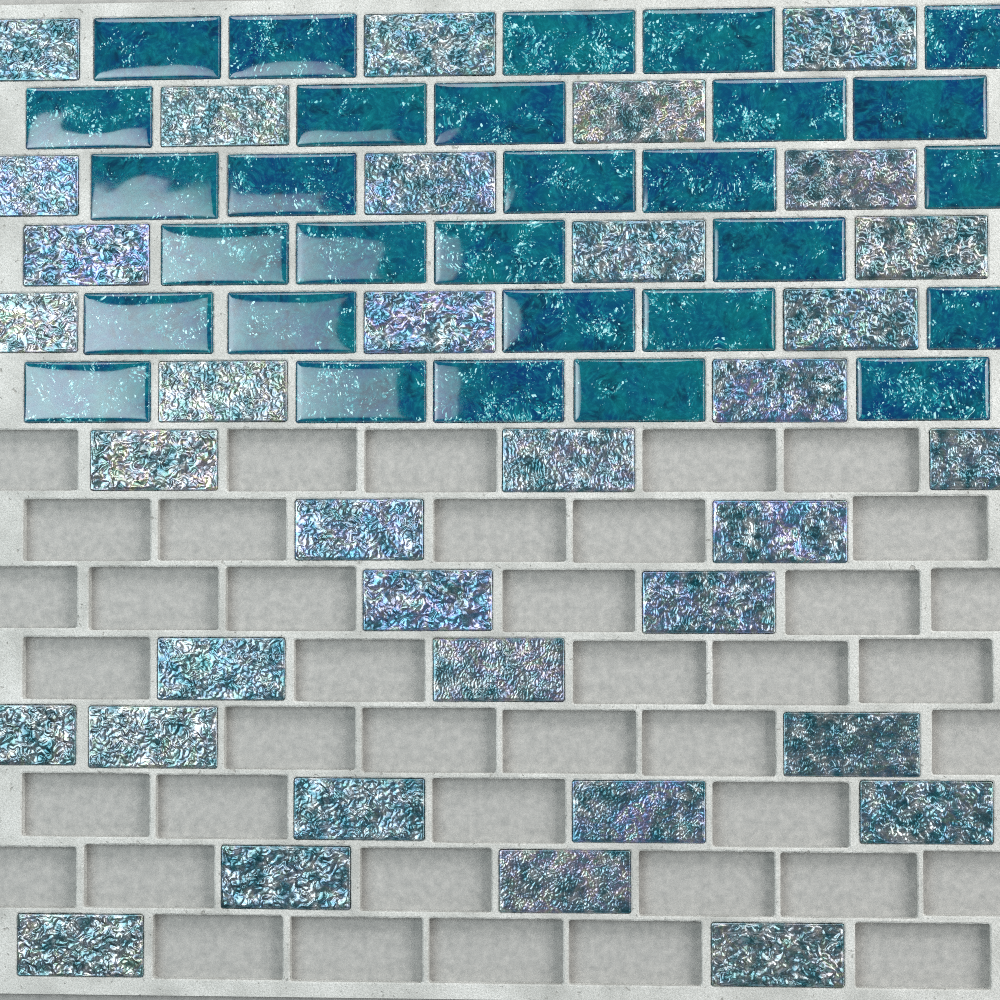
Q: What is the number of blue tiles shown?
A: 29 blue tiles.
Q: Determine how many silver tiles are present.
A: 35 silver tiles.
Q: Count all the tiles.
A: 64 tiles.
